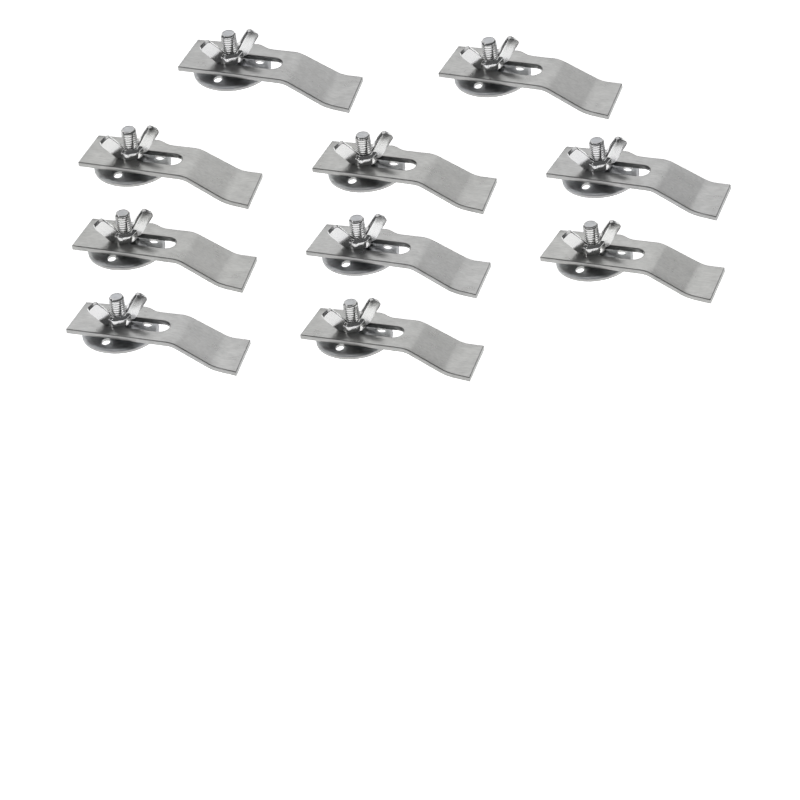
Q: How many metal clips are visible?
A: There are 10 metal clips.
